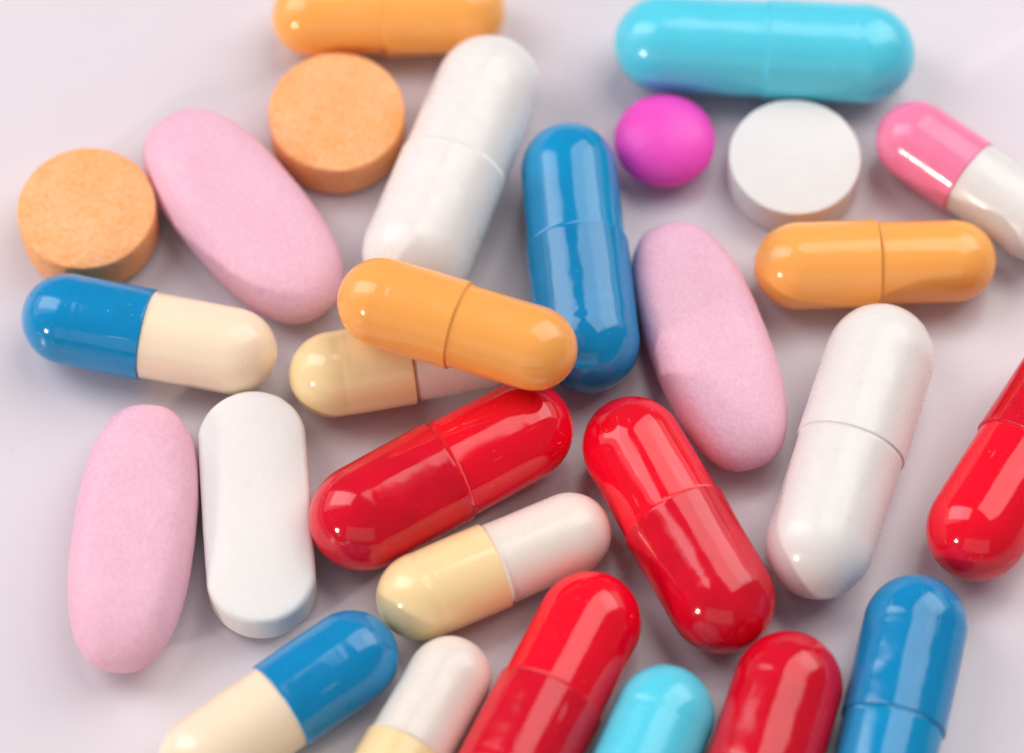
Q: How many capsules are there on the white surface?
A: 20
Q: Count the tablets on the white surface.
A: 8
